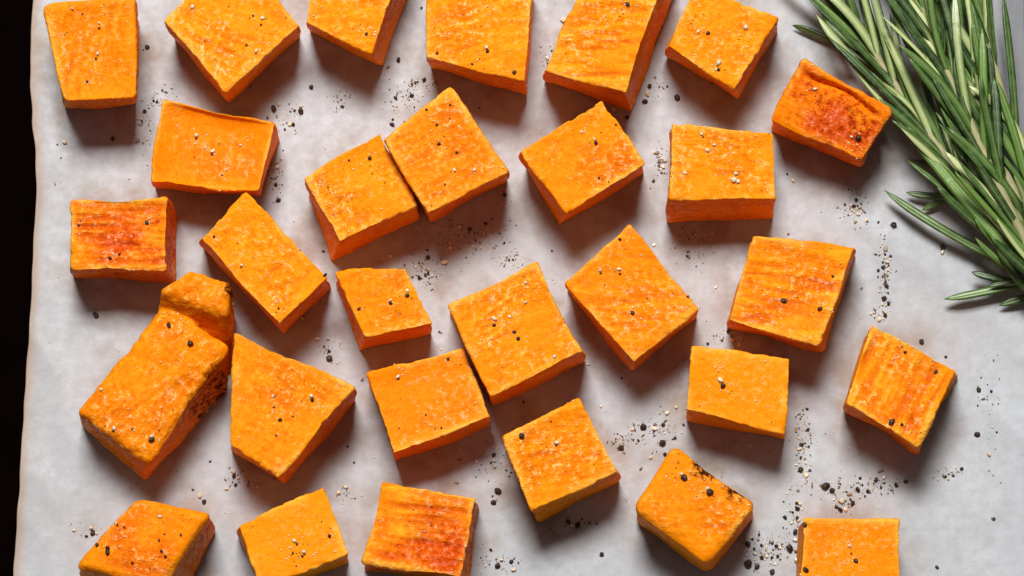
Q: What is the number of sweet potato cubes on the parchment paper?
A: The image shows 29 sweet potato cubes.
